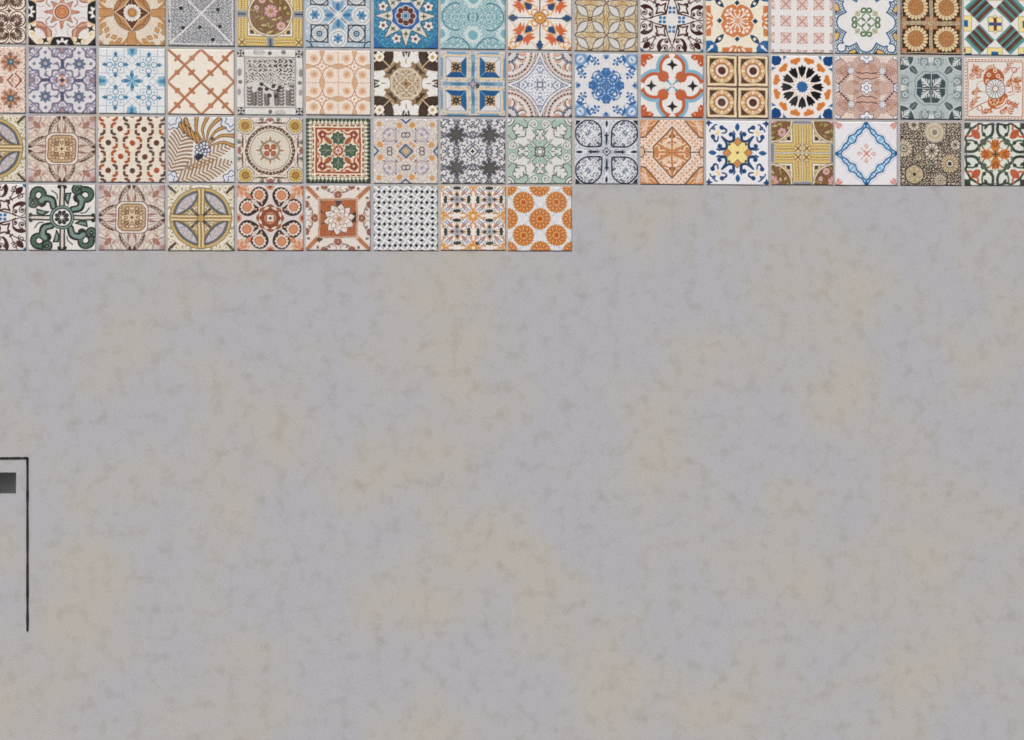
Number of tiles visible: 57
